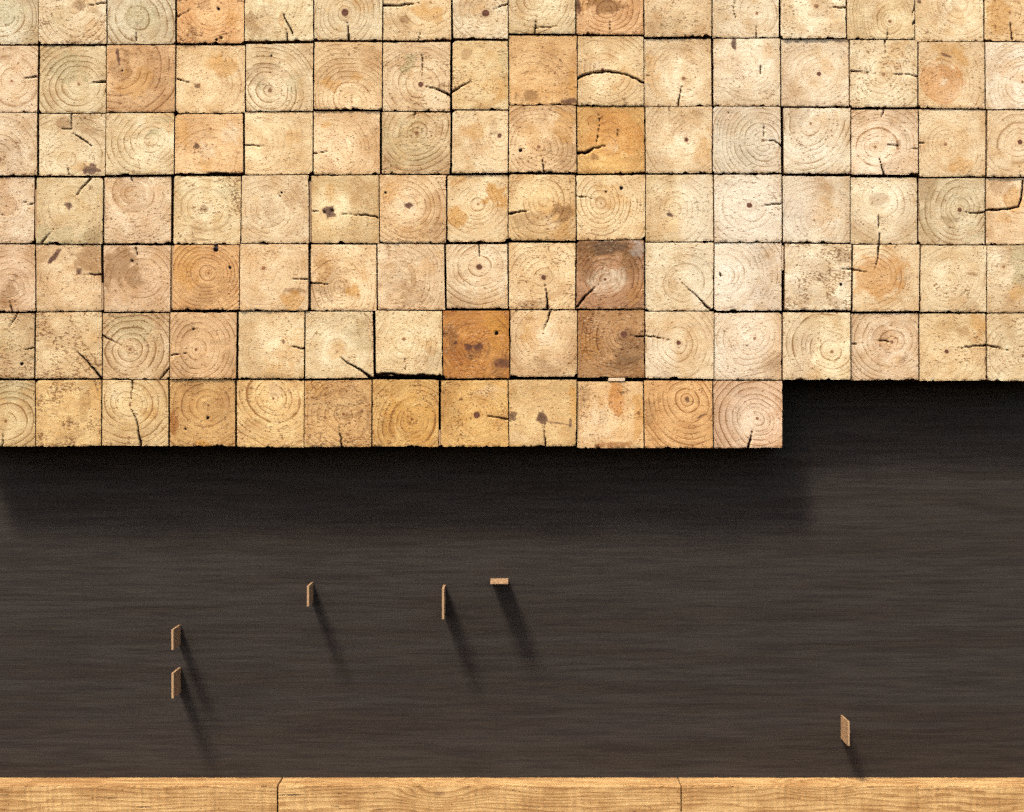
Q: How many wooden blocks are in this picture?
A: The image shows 108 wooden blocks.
